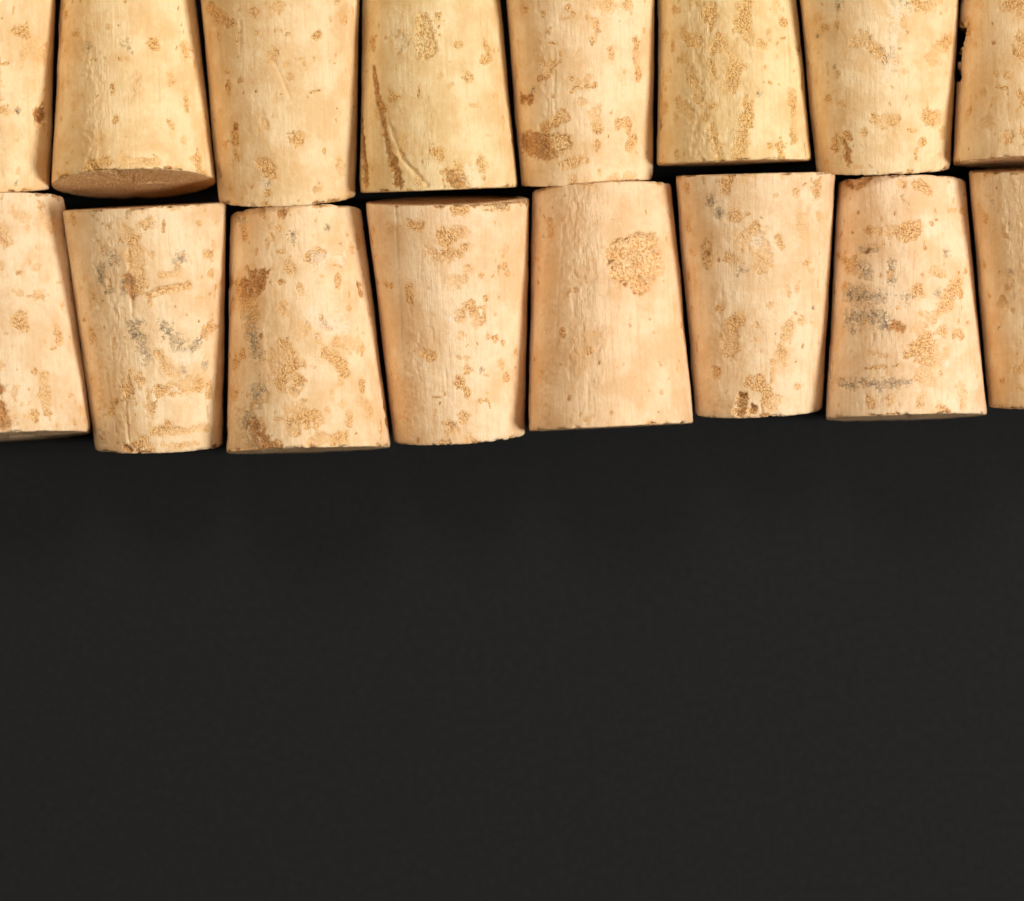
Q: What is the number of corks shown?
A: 16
